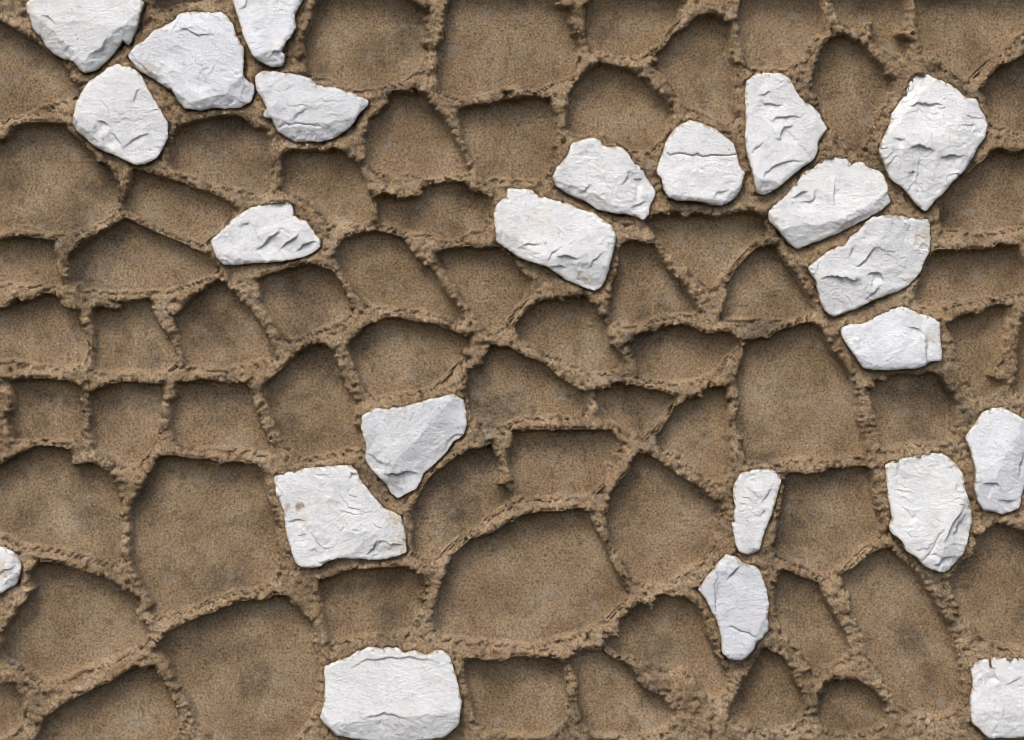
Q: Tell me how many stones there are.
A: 23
